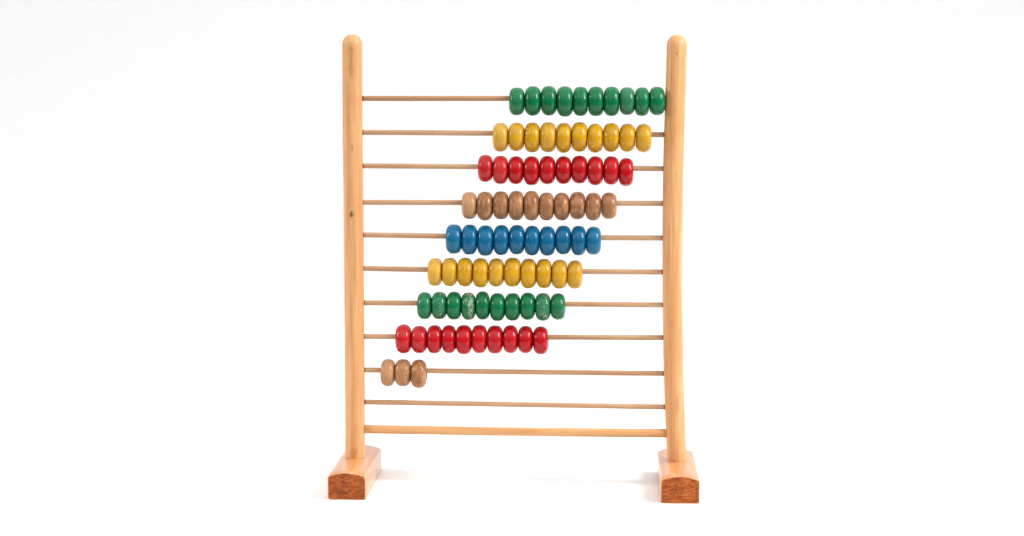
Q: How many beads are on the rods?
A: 83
